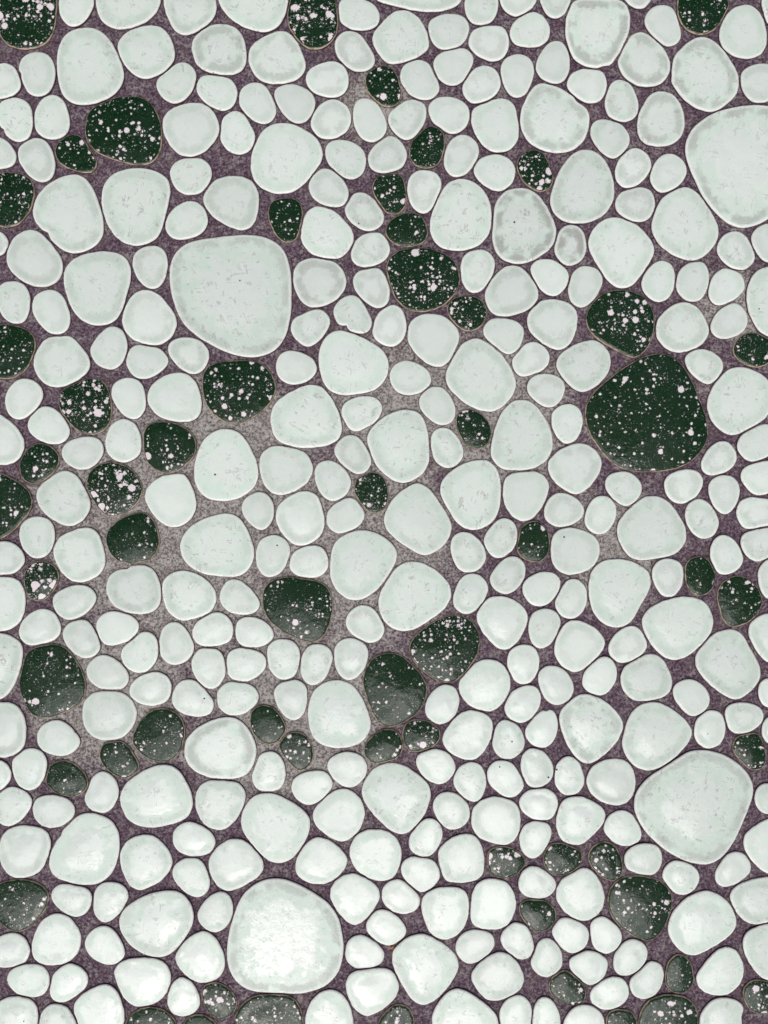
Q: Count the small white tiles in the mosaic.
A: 199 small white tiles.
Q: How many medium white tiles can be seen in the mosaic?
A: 70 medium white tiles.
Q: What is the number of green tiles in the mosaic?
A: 59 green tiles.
